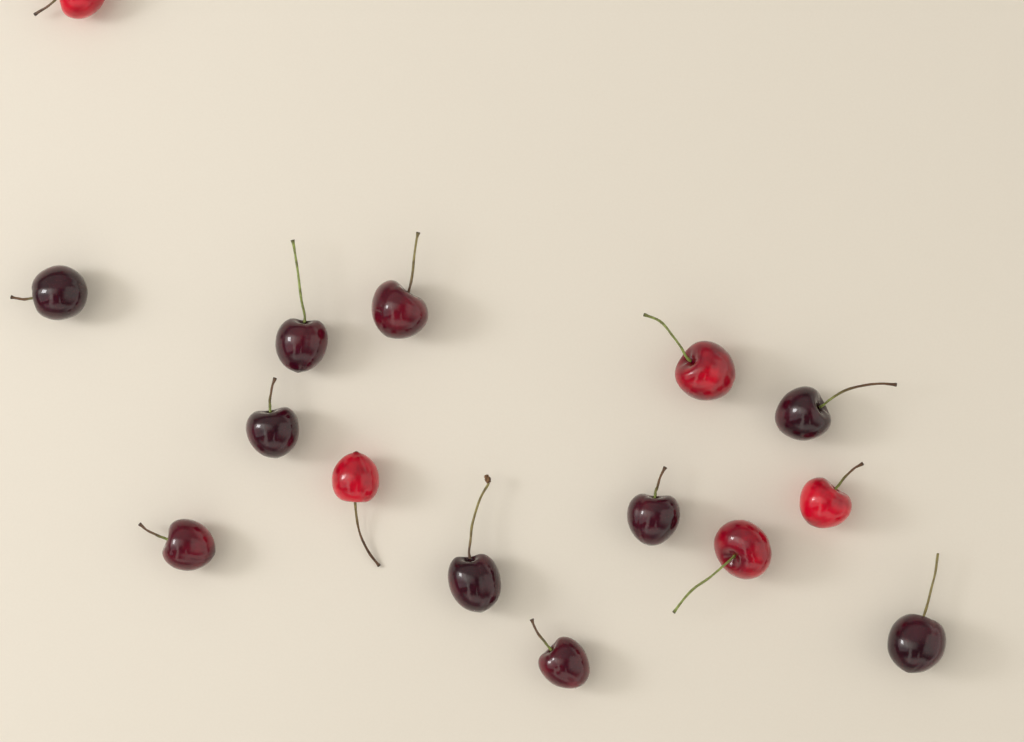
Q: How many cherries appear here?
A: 15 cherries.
